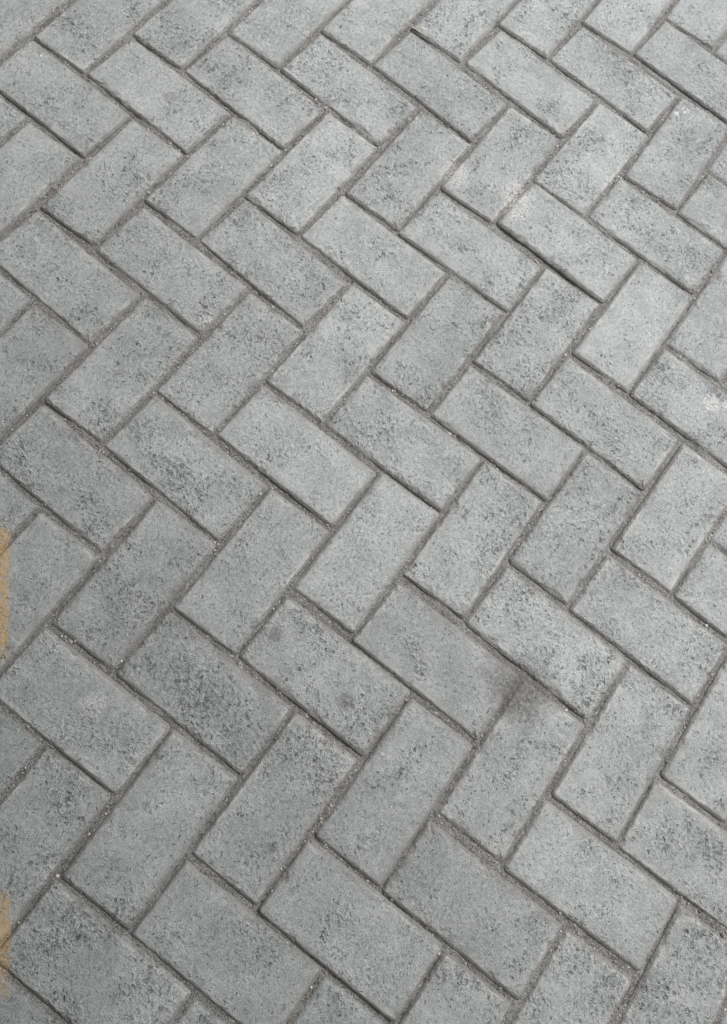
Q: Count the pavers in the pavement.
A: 78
